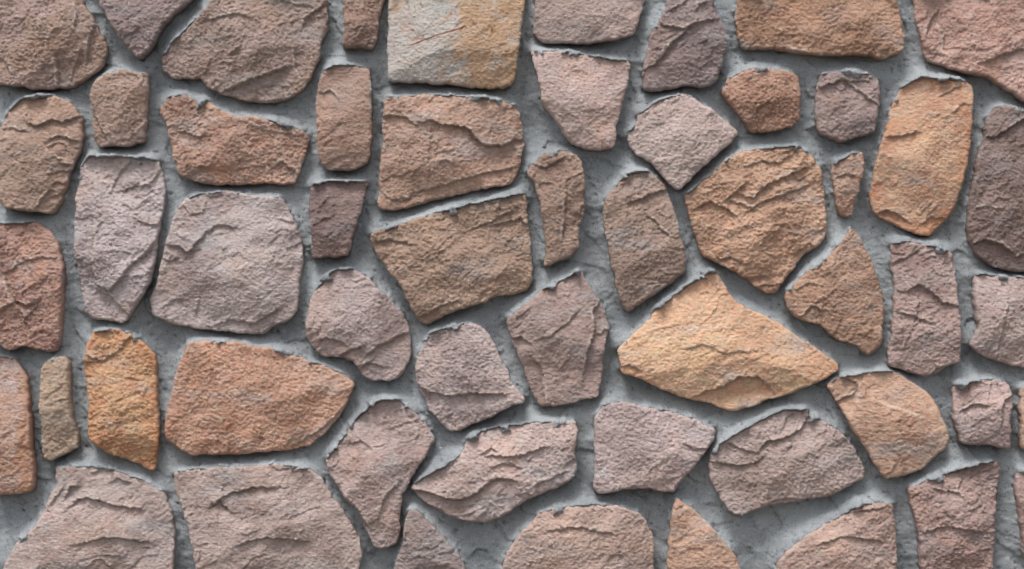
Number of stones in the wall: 55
